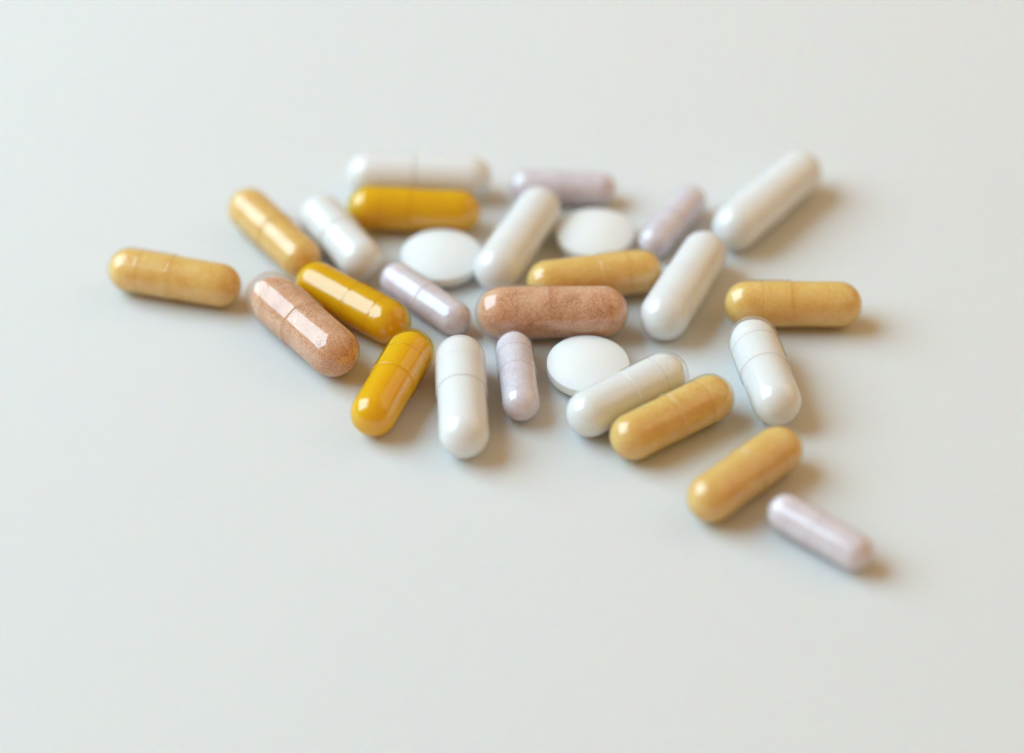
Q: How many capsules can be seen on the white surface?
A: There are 24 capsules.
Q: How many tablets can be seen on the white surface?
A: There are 3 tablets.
